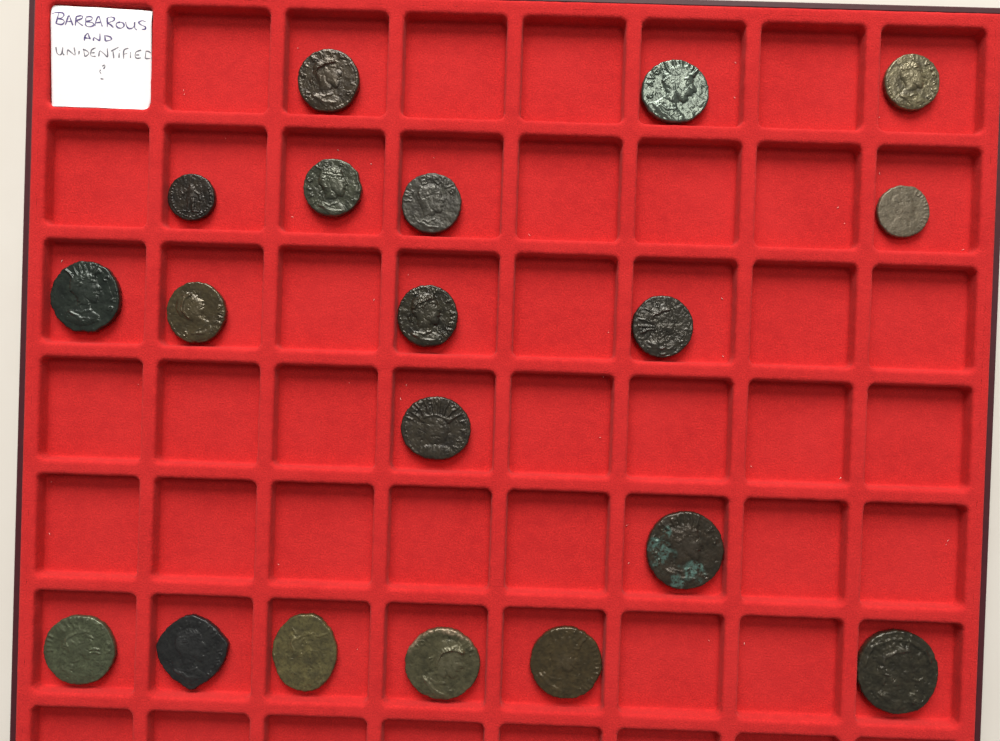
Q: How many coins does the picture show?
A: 19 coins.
